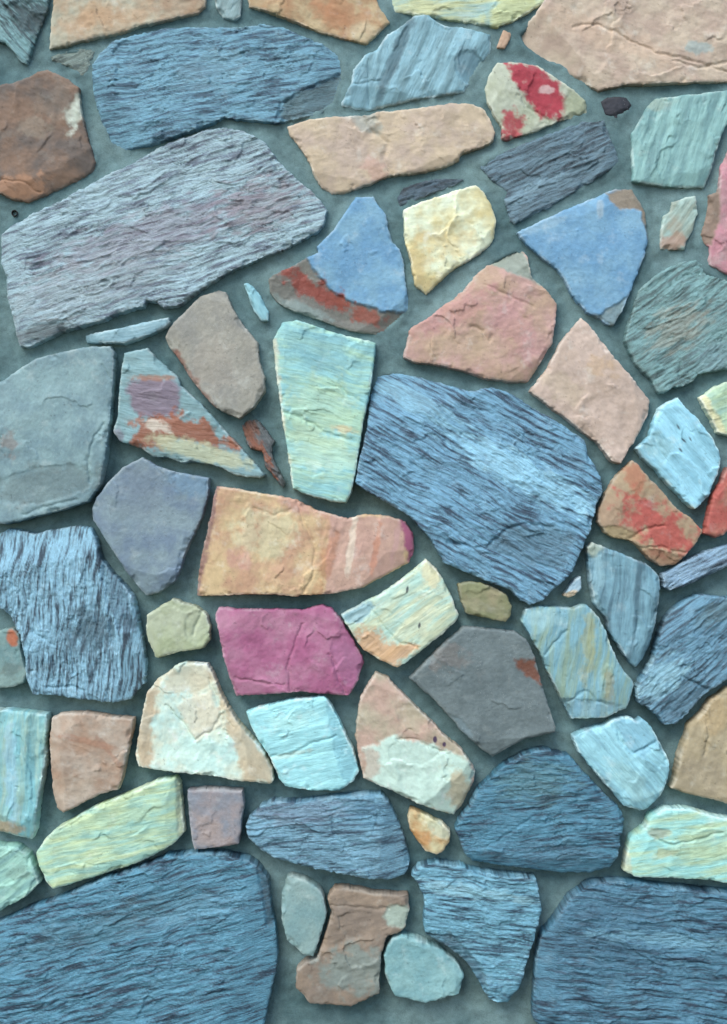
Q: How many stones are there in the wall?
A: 72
